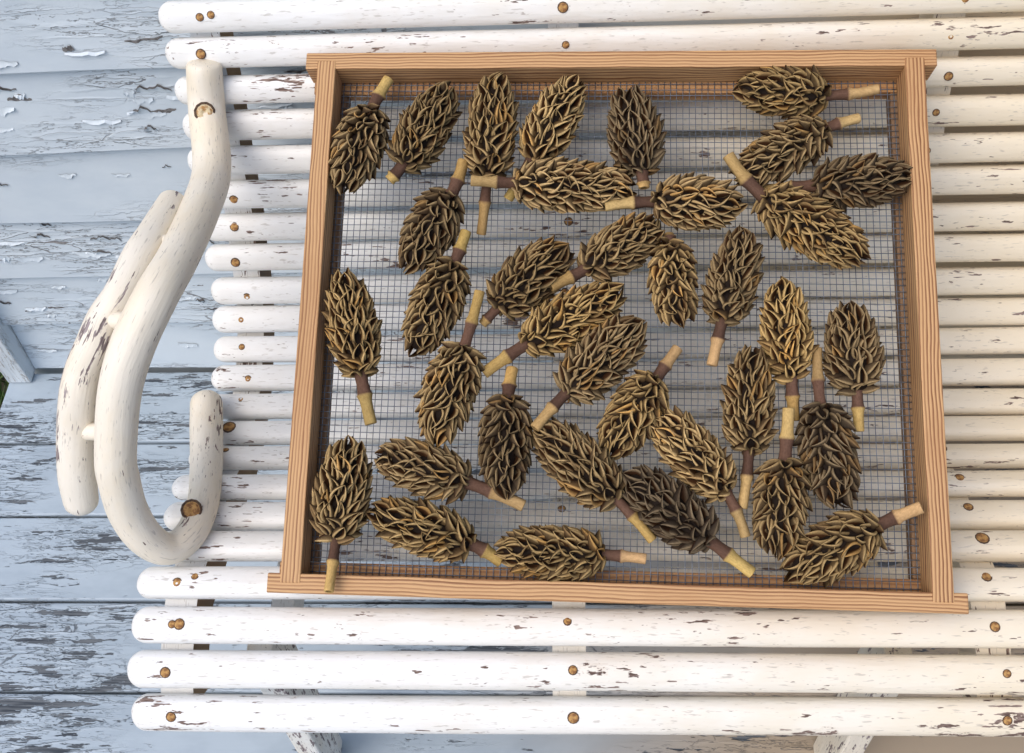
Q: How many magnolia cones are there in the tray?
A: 36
